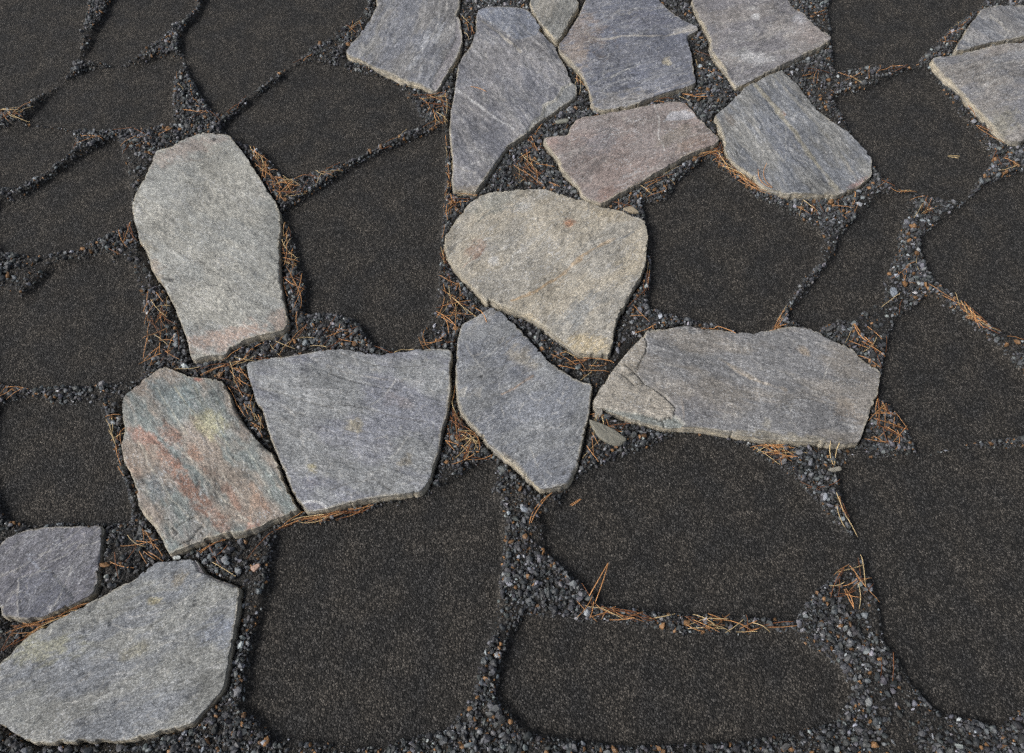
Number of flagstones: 17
